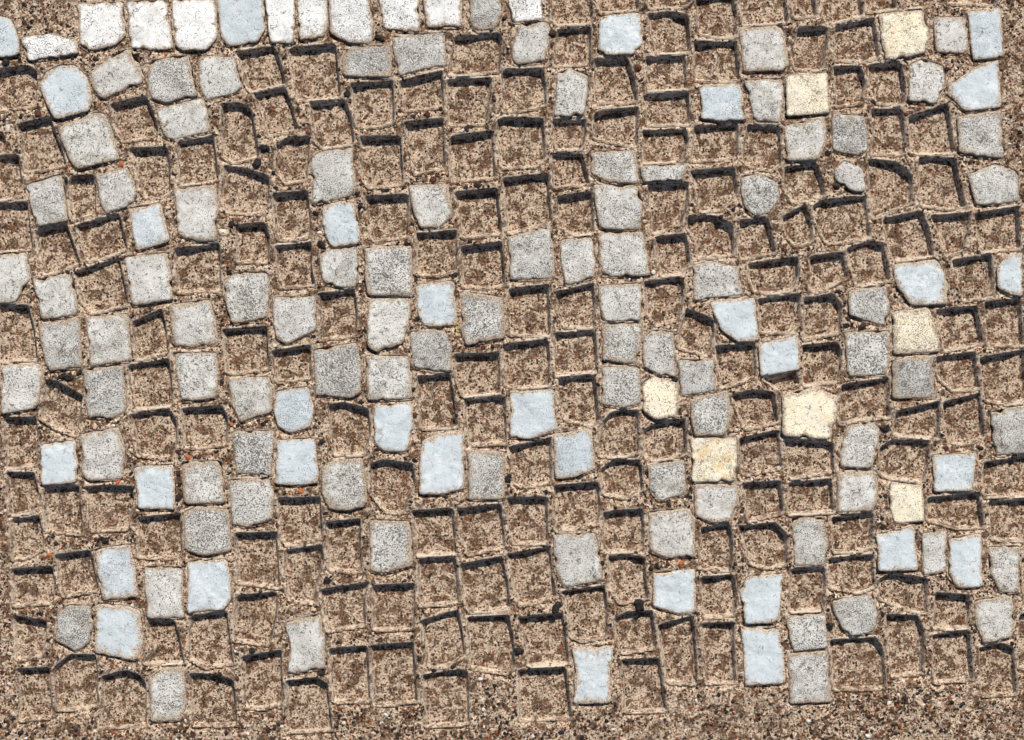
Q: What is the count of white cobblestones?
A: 10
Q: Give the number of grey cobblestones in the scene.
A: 86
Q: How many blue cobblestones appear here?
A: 32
